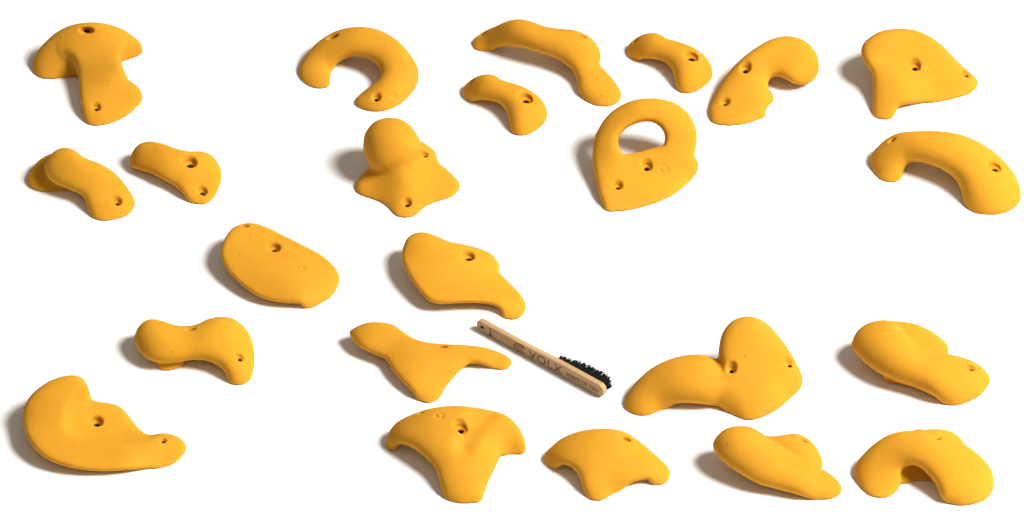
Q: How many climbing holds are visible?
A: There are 23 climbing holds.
